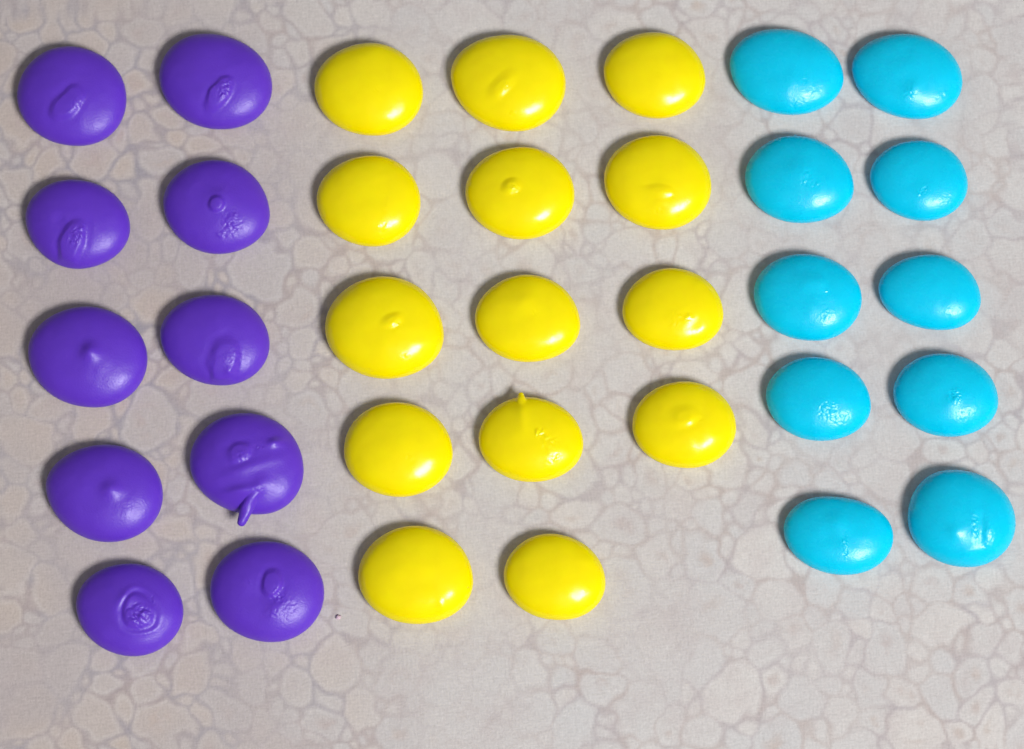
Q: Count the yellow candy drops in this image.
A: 14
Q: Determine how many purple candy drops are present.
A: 10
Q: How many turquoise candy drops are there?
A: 10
